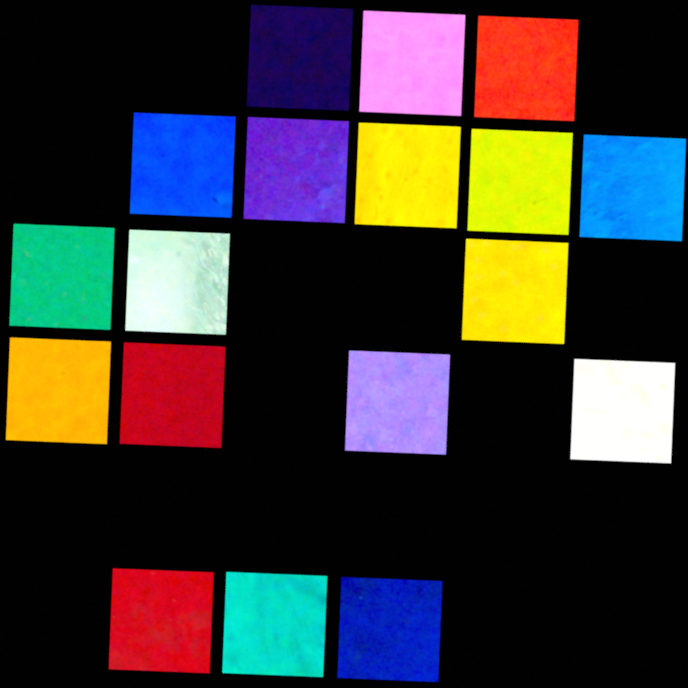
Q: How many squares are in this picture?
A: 18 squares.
